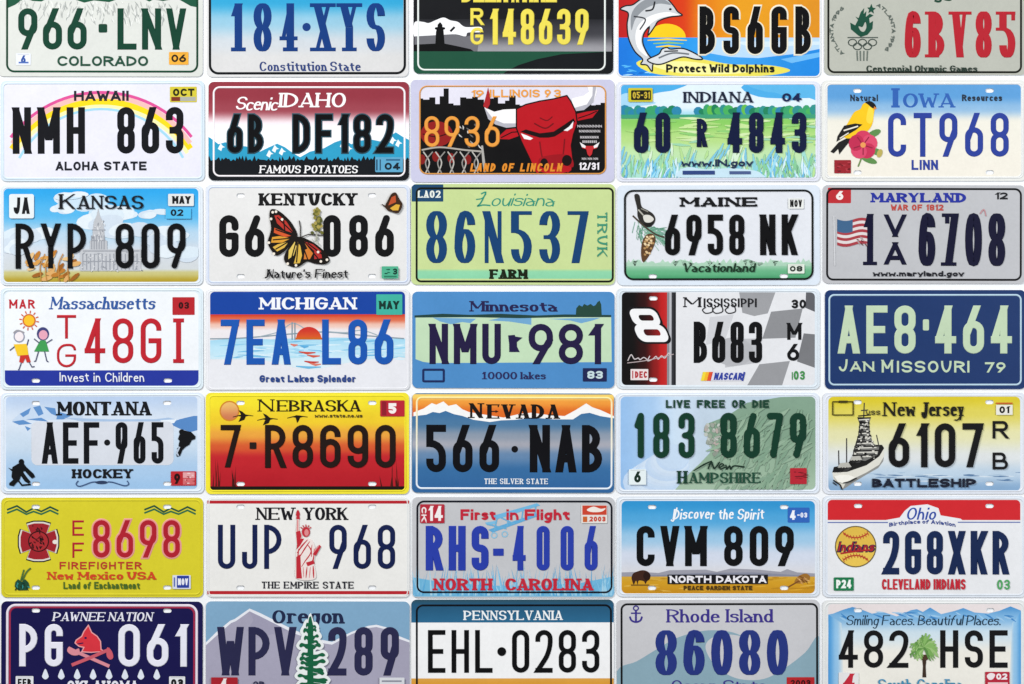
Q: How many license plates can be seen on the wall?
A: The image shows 35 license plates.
